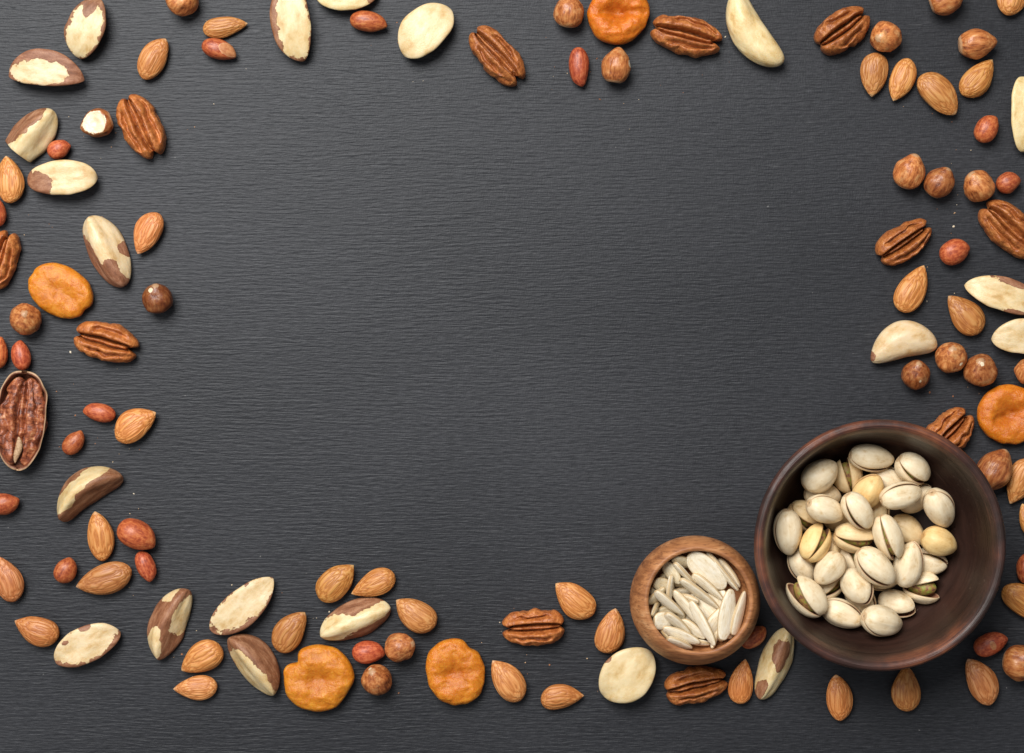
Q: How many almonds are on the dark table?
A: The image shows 33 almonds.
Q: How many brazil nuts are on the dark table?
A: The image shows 21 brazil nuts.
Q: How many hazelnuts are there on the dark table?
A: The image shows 20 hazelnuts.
